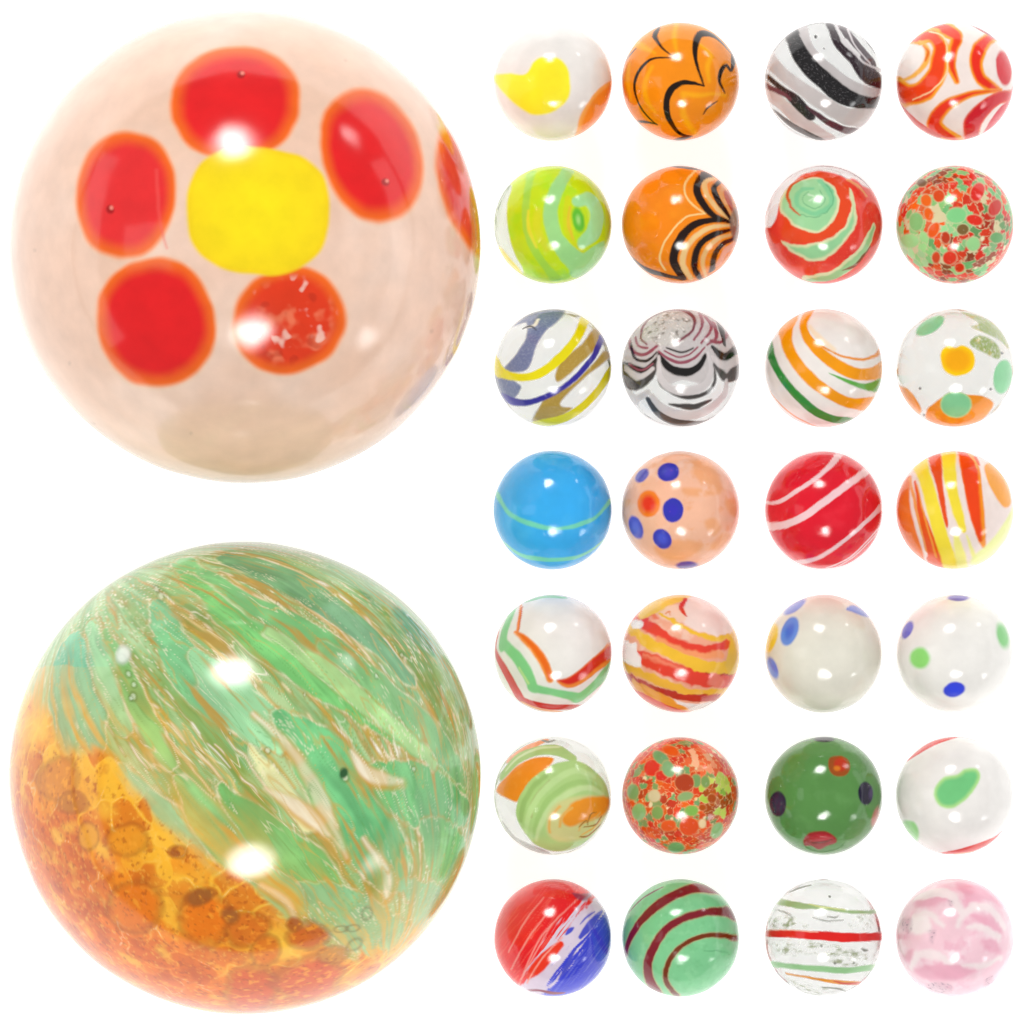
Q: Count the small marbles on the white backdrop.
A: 28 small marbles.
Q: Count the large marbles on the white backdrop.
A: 2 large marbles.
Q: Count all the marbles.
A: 30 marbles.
